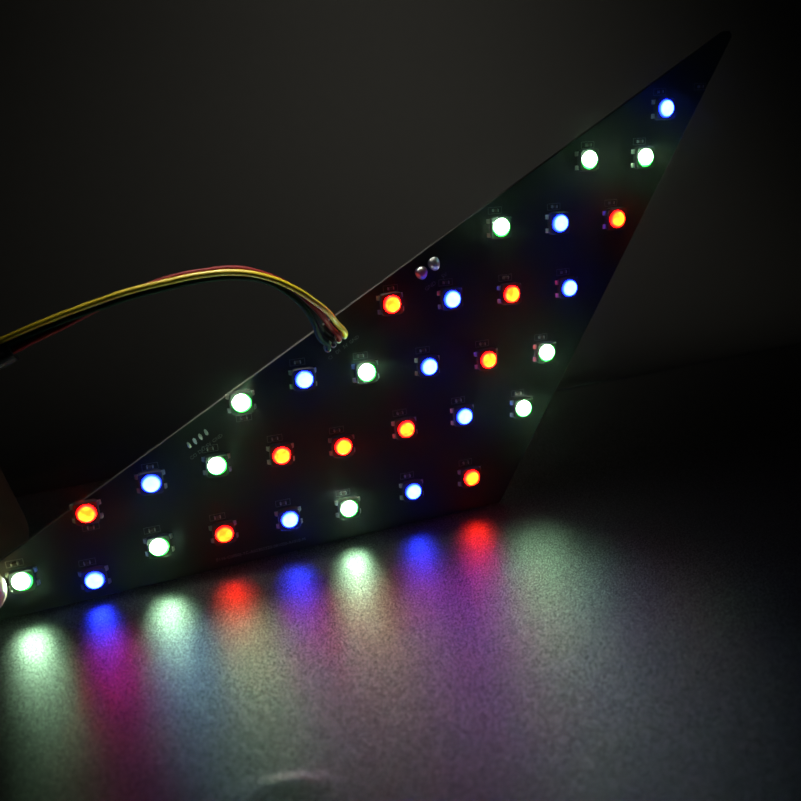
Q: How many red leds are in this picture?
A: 10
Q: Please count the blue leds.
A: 11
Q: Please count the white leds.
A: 11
